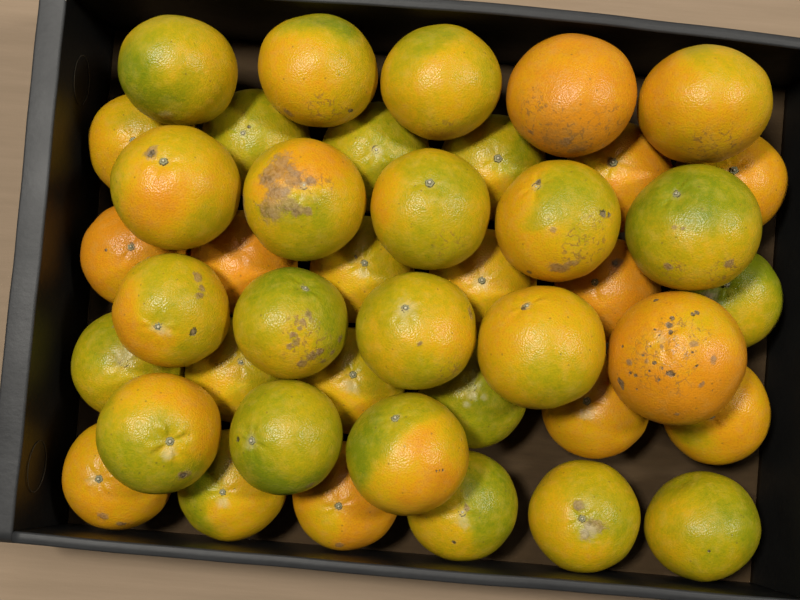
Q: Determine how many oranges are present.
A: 42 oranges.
